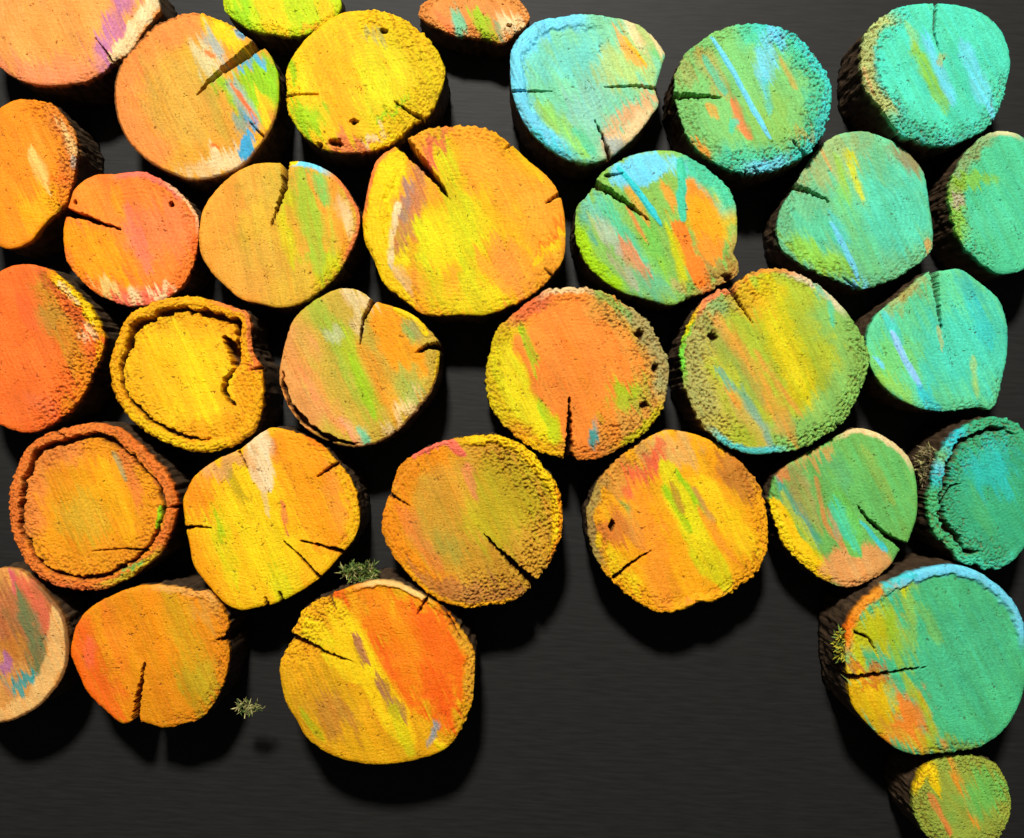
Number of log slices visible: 32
